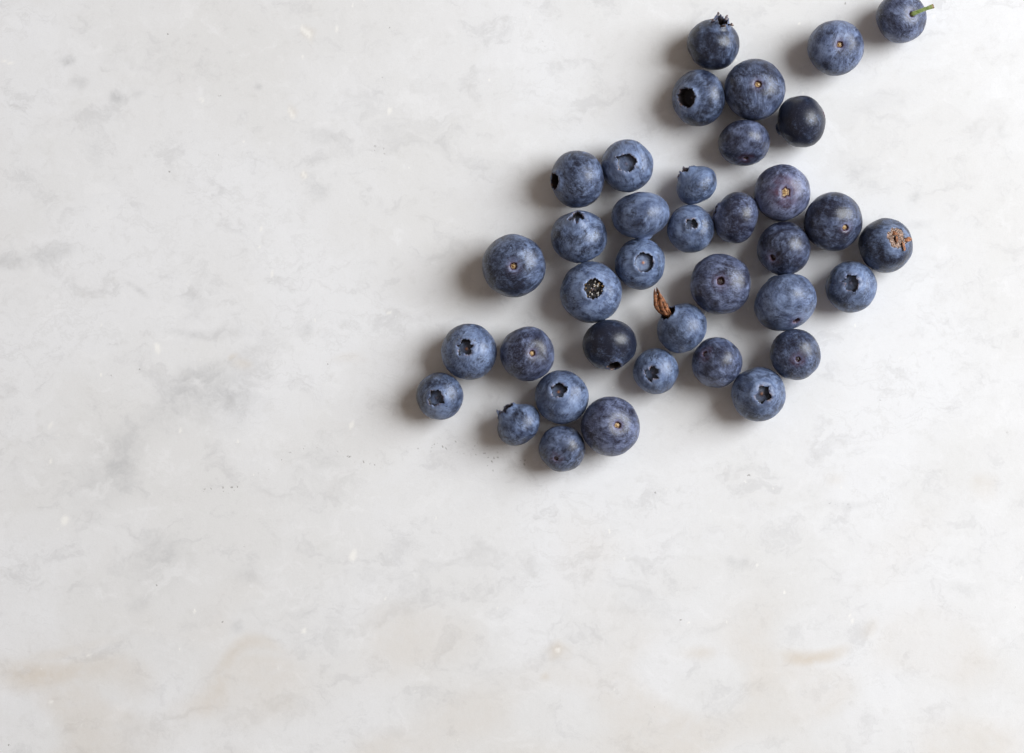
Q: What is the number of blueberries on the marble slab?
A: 37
